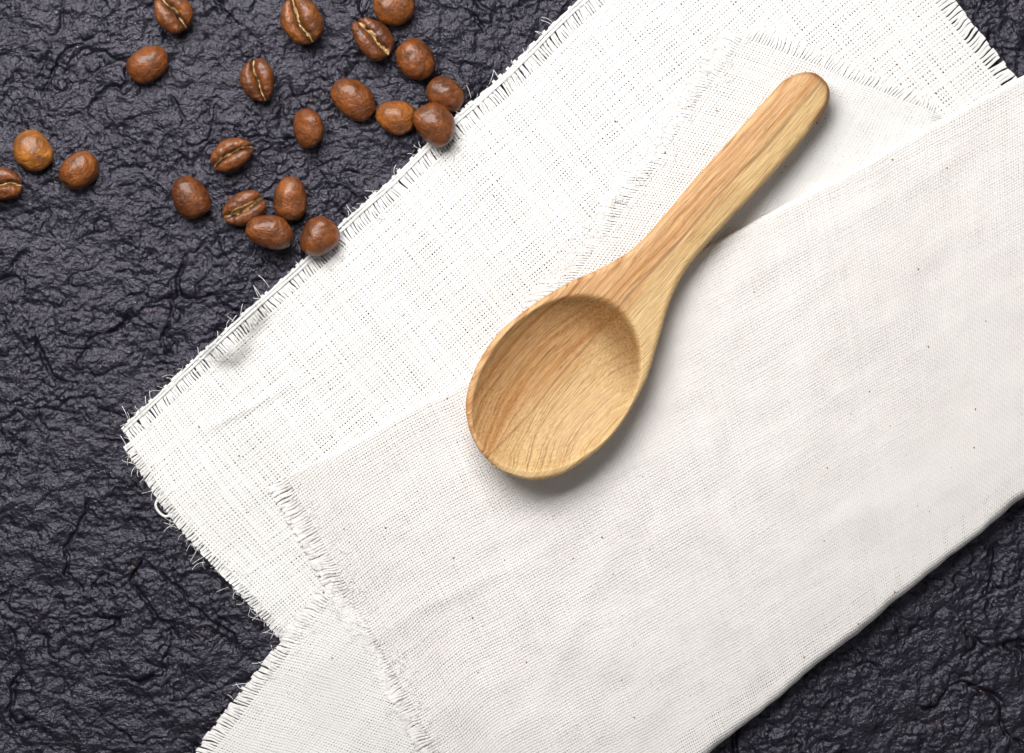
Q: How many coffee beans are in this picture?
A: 21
